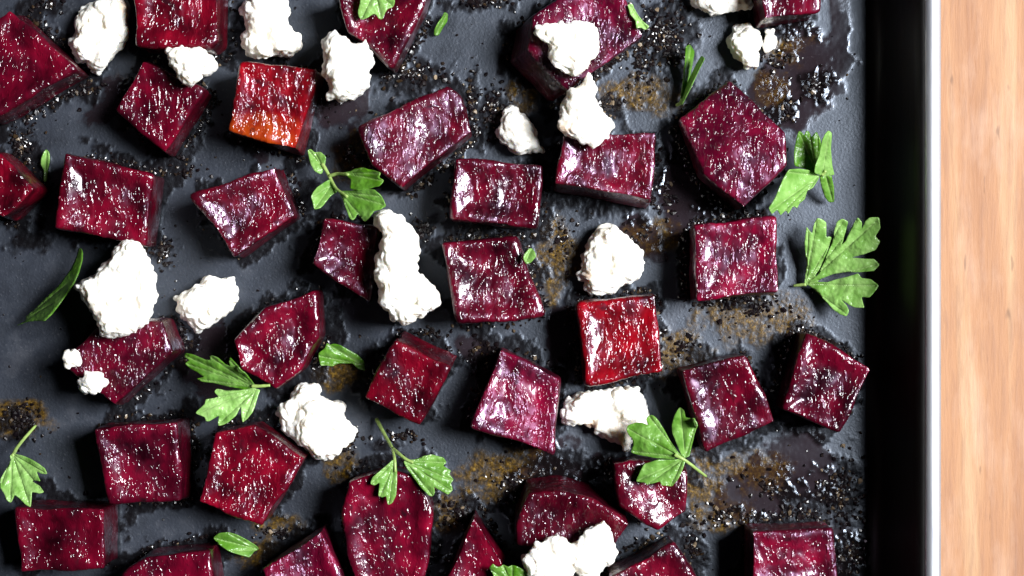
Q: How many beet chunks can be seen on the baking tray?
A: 35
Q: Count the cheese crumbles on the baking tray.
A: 19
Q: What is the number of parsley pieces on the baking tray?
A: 17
